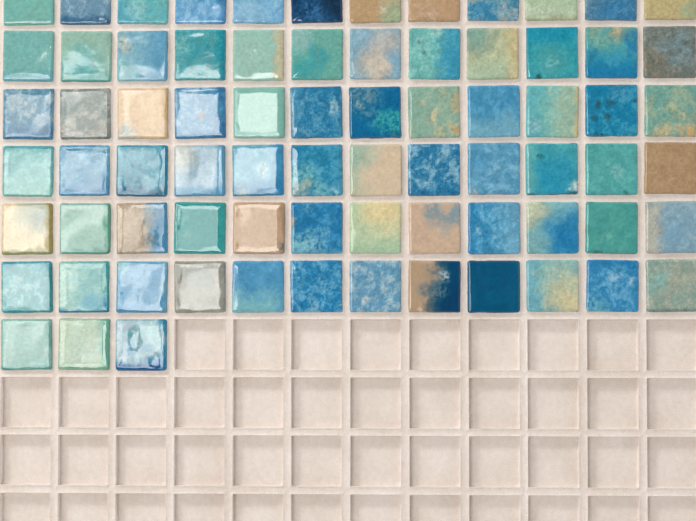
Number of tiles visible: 75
